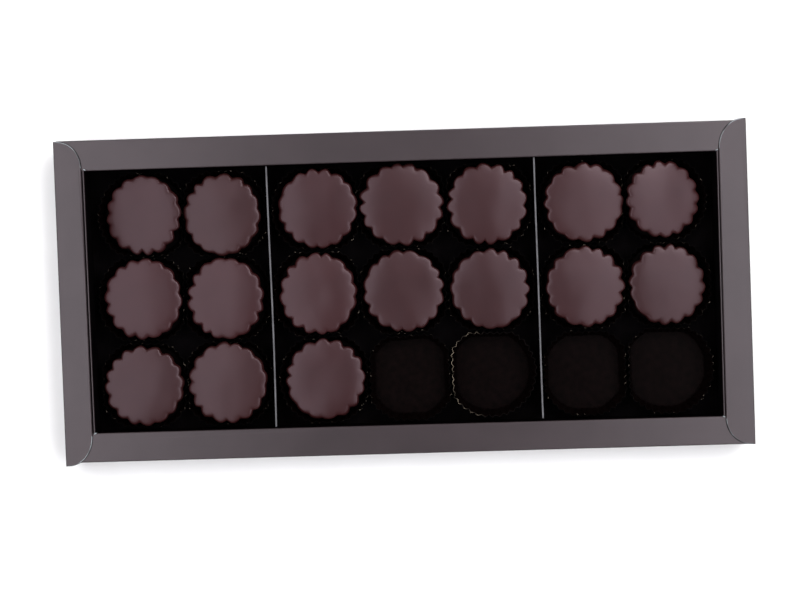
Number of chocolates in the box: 17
